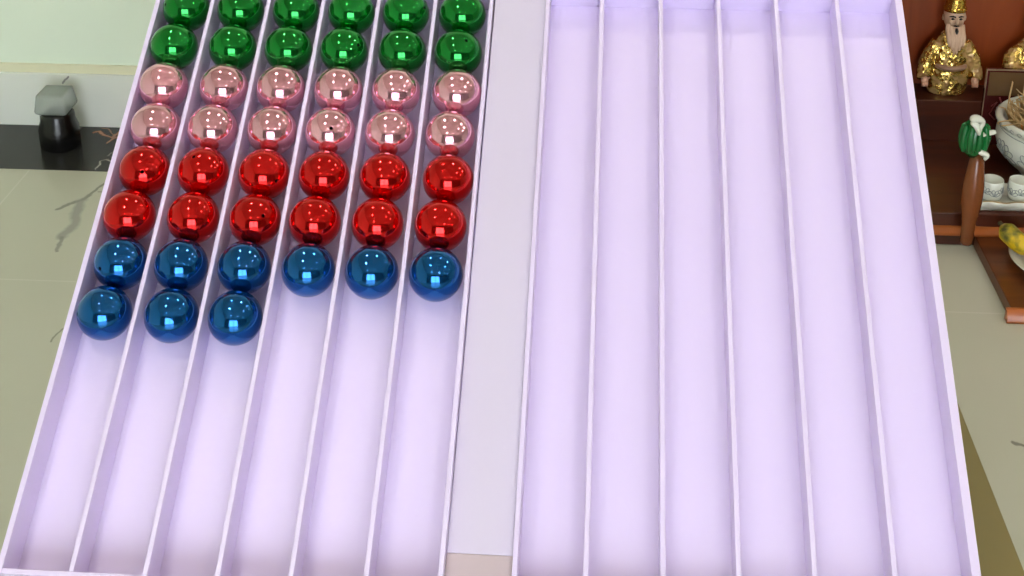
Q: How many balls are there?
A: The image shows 45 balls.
